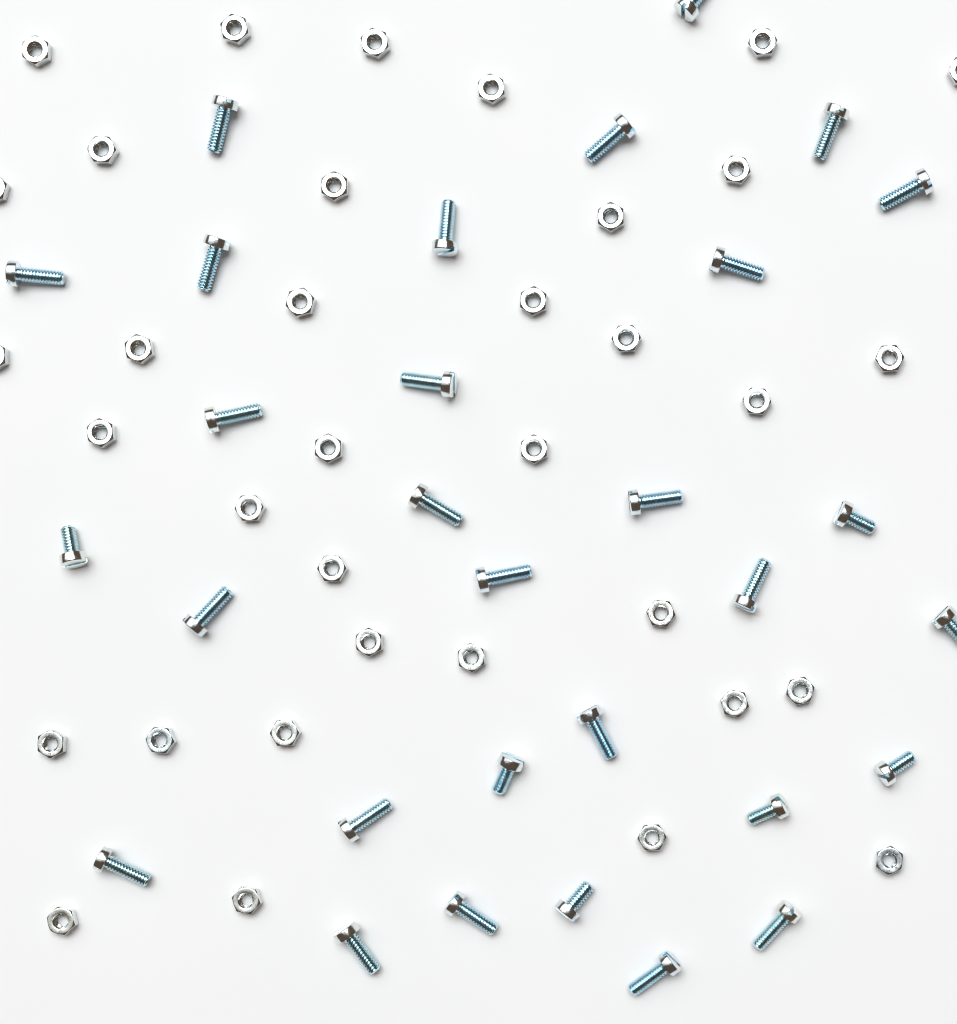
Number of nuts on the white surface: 35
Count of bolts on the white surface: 30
